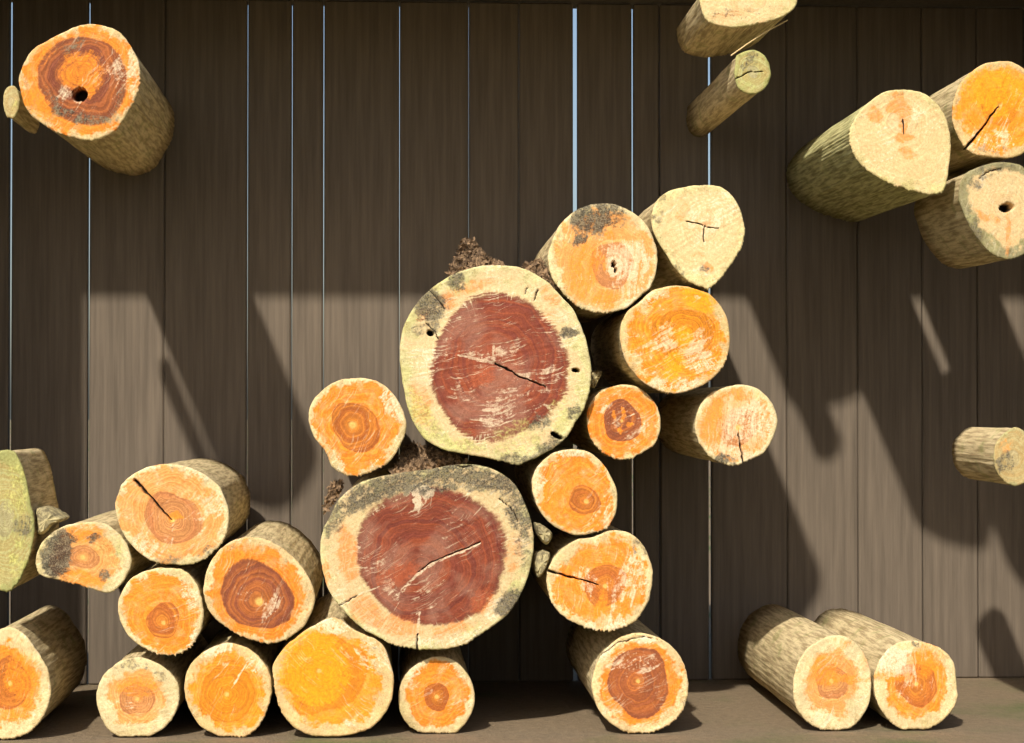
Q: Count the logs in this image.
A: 31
